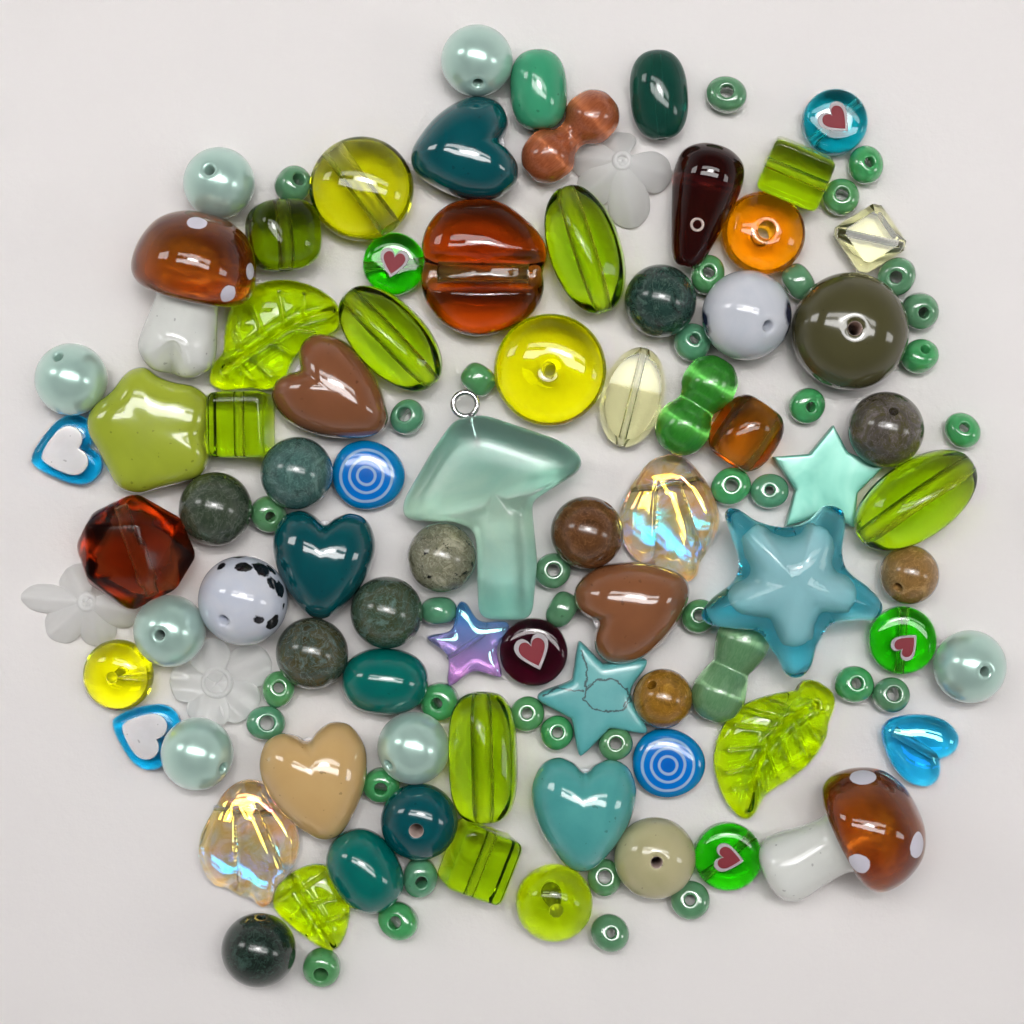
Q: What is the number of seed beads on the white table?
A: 36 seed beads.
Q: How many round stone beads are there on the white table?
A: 11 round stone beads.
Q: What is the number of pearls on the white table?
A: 7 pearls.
